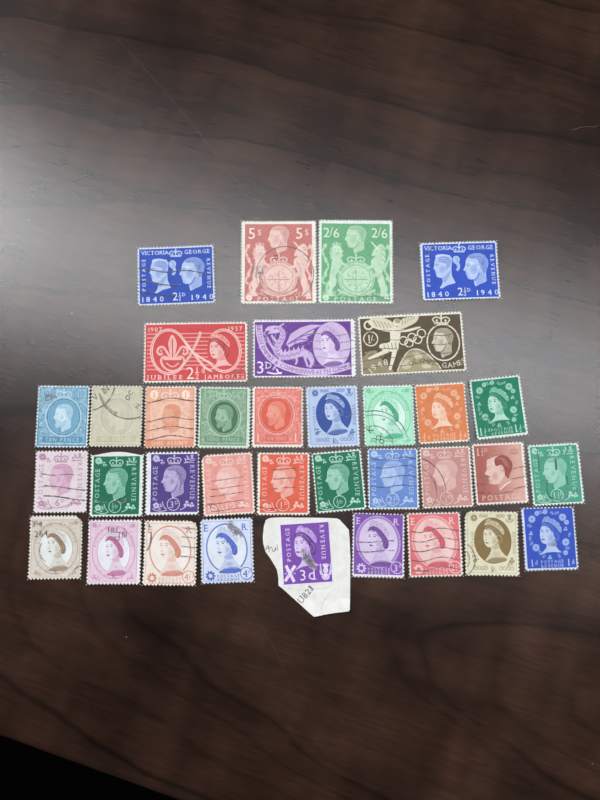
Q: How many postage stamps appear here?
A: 35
